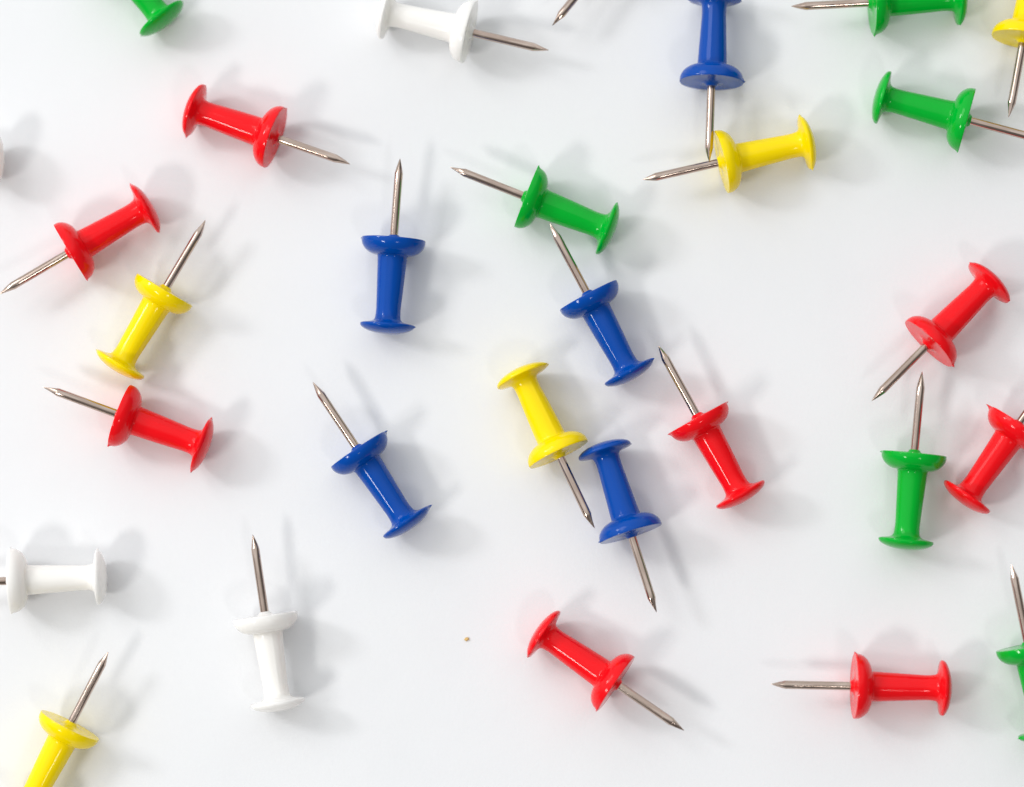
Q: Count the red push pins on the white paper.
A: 8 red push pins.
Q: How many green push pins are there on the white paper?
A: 6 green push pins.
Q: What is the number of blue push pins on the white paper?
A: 5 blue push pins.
